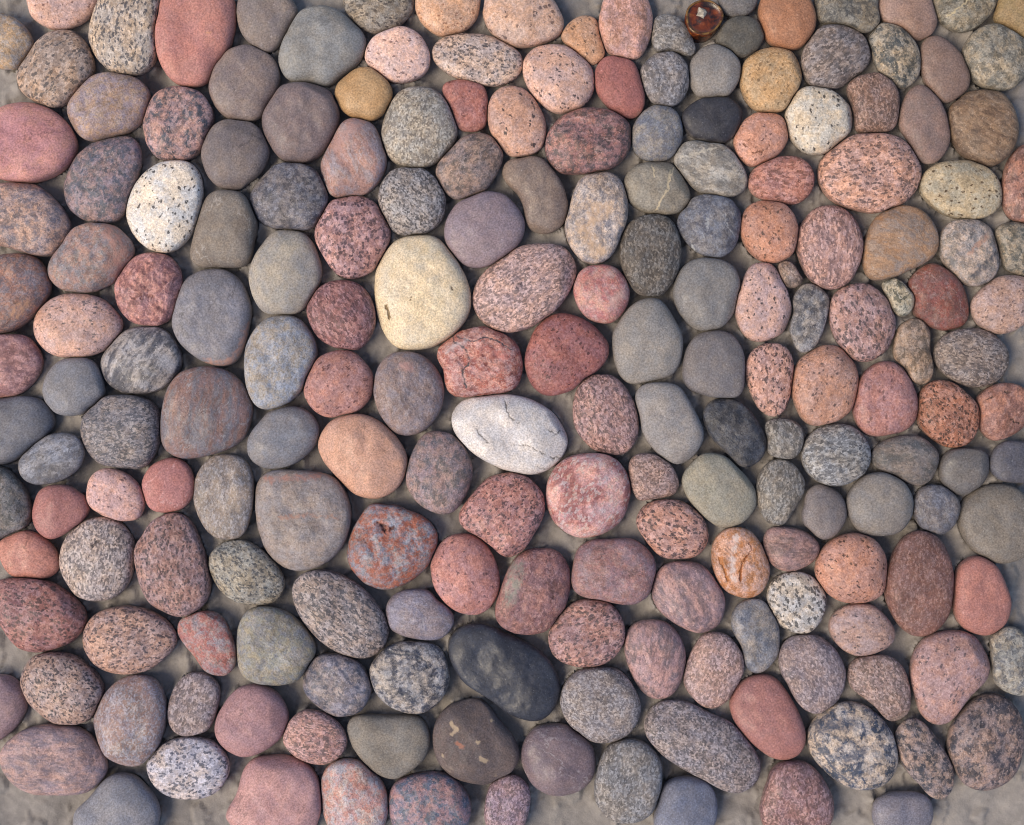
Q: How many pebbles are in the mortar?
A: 200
